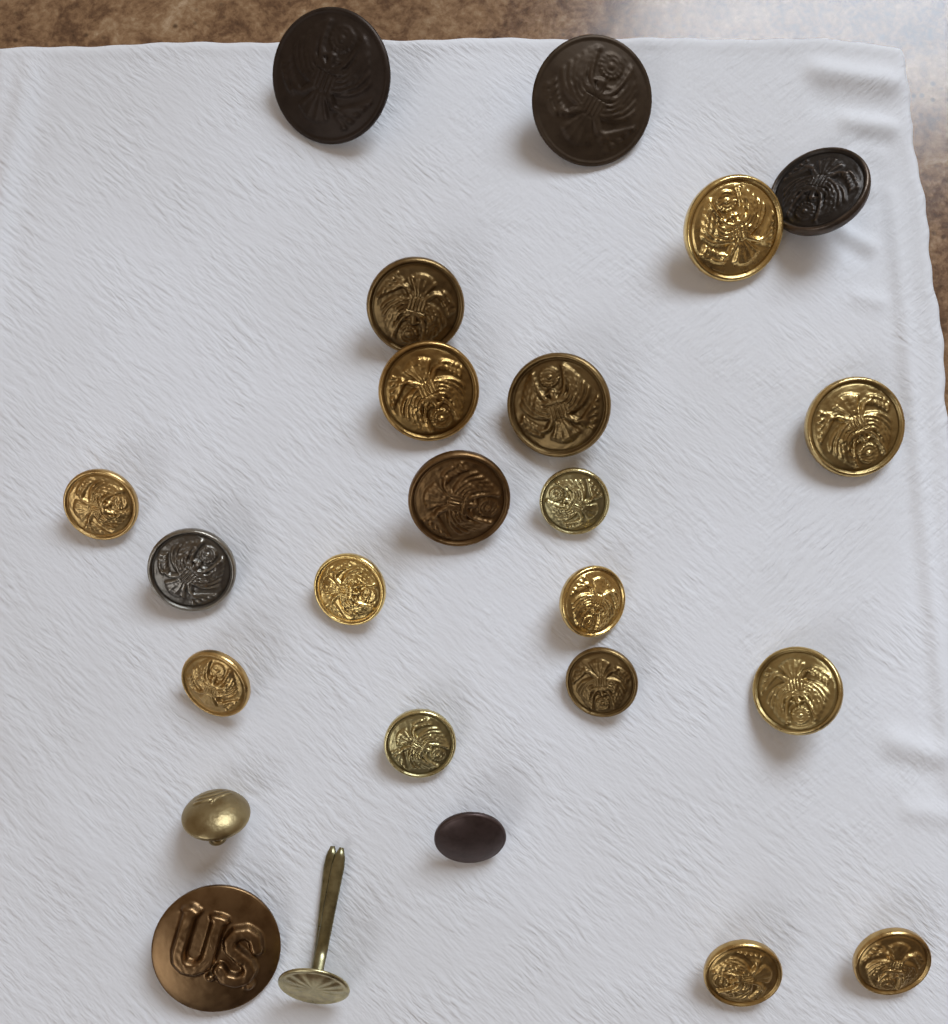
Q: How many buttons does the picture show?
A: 23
